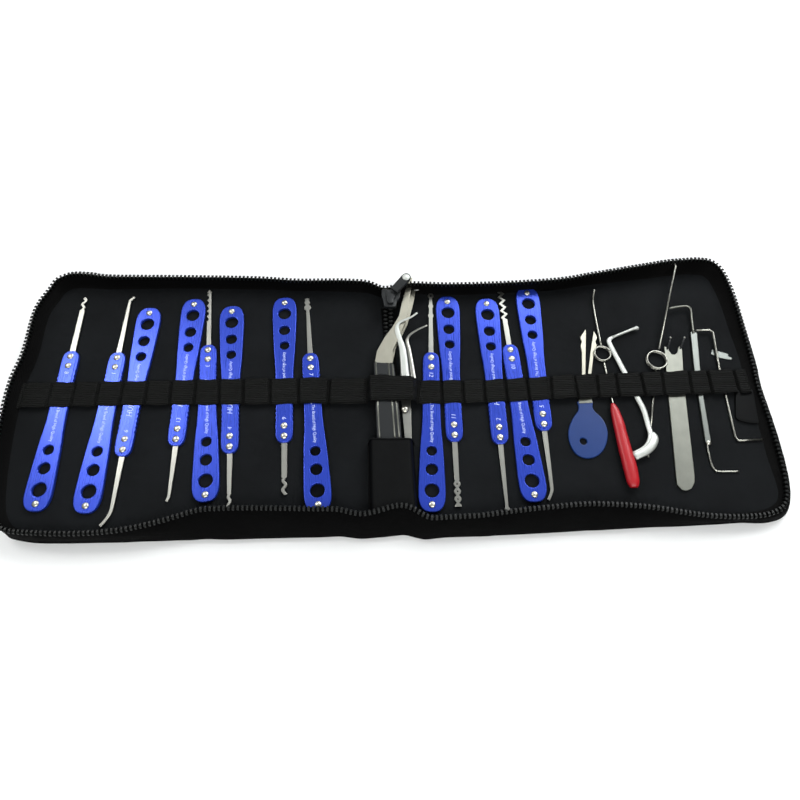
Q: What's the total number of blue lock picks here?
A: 13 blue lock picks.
